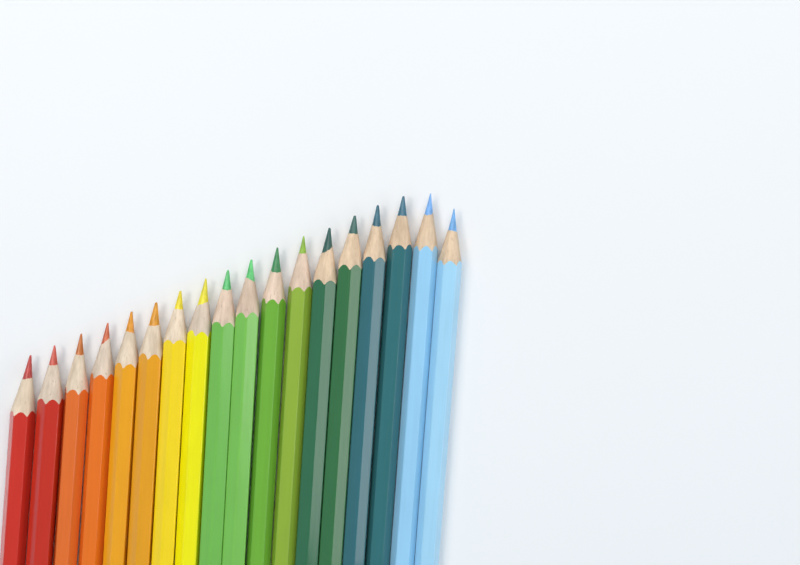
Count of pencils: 18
